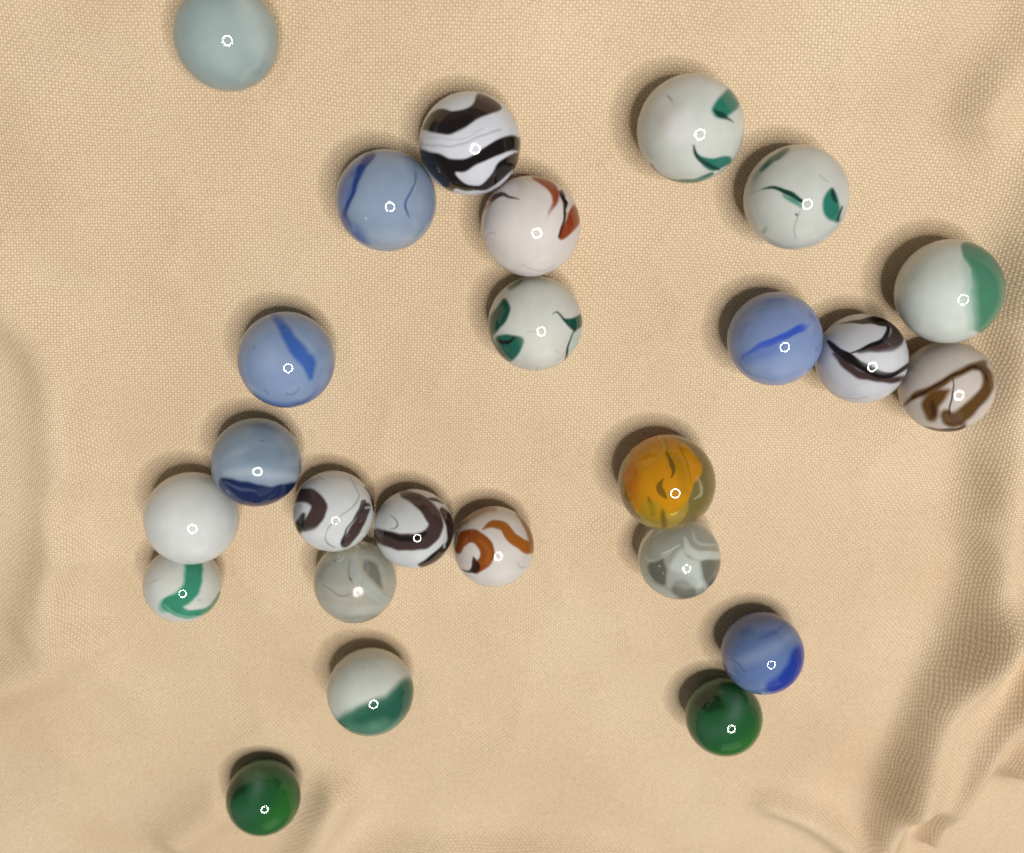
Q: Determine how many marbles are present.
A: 25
